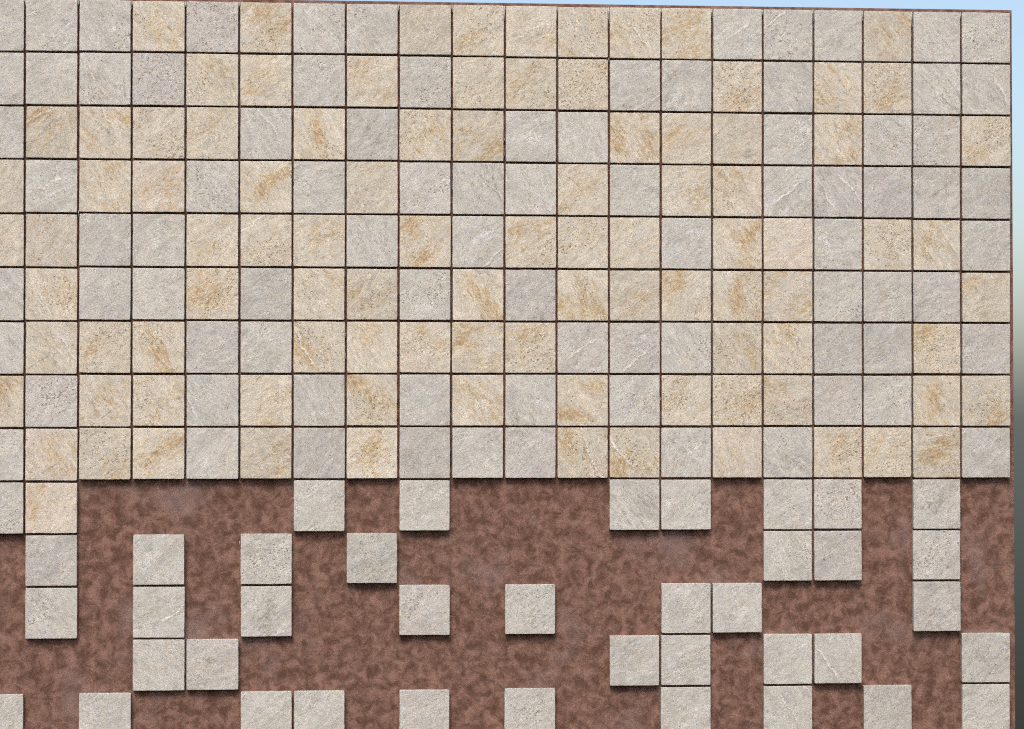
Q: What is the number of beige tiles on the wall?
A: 97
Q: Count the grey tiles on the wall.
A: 124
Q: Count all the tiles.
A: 221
